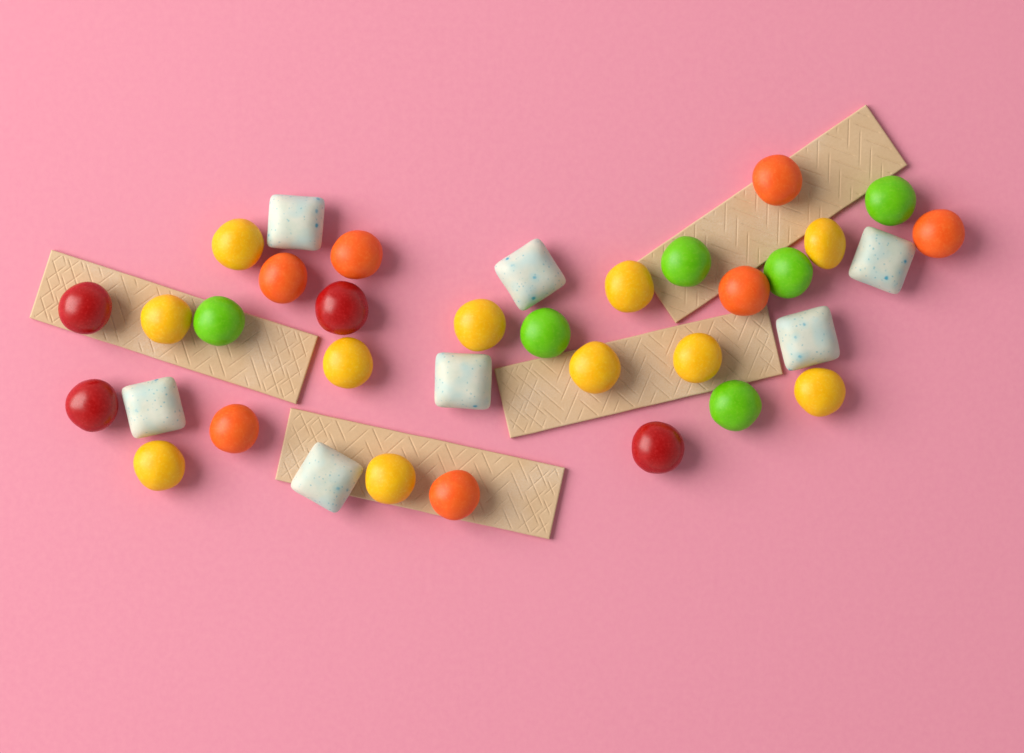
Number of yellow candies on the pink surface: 11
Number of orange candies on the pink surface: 7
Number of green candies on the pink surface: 6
